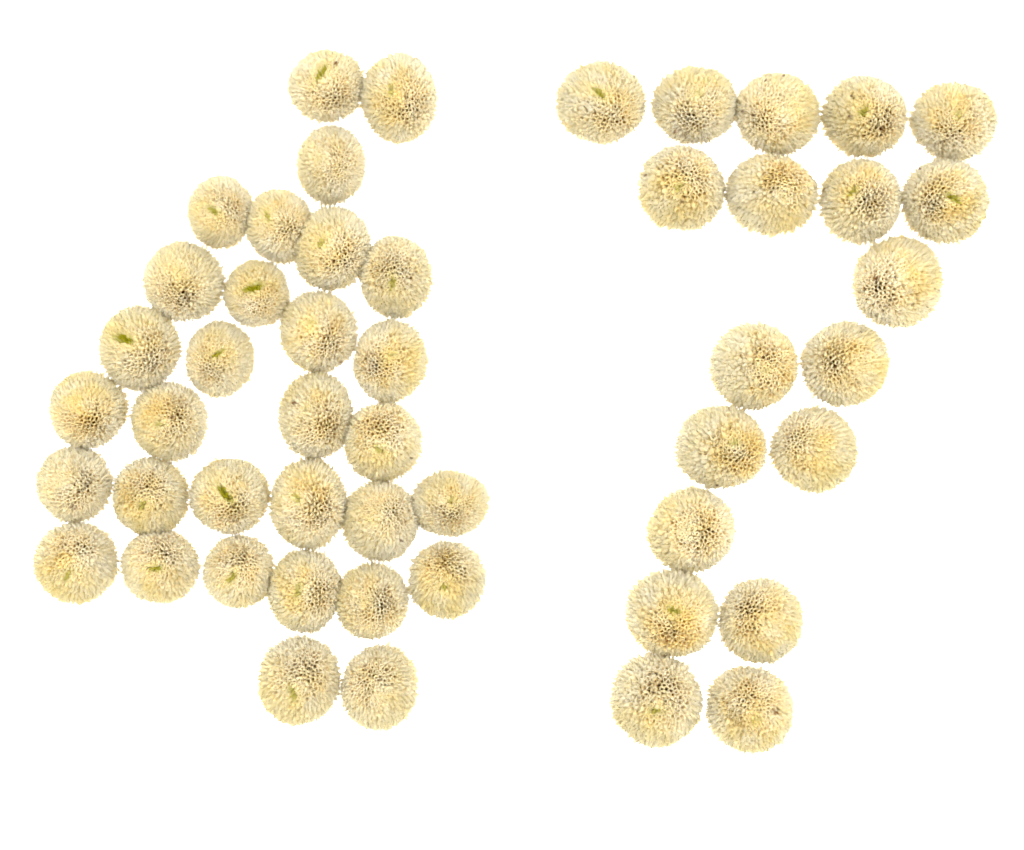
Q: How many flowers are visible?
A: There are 50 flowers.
